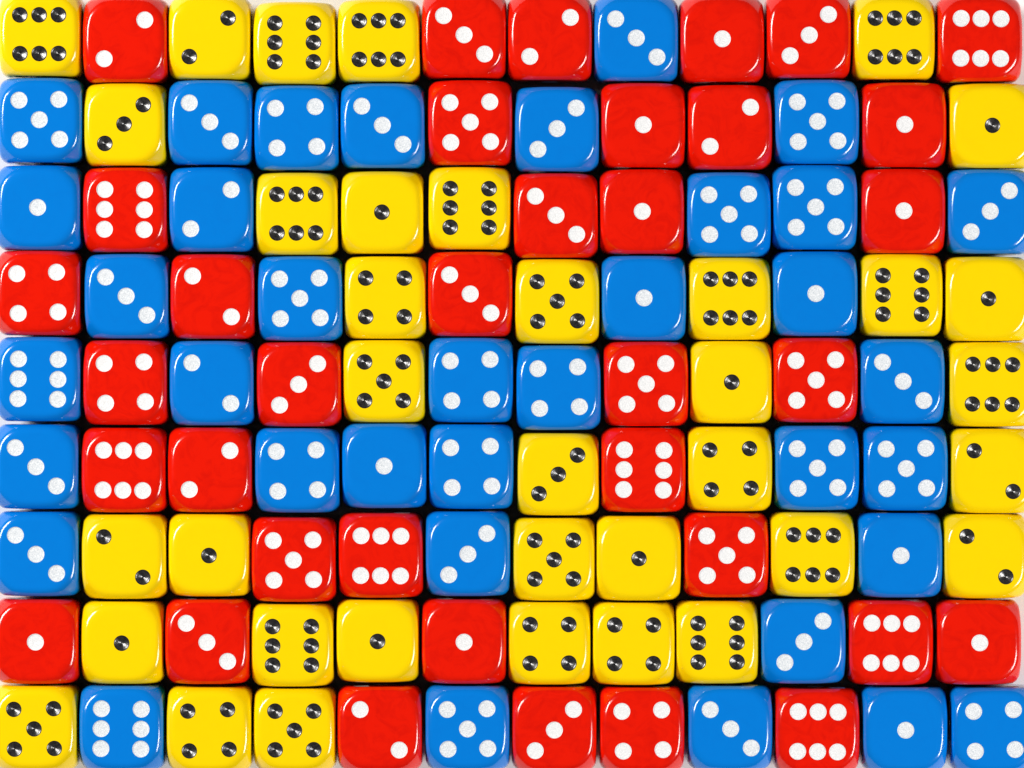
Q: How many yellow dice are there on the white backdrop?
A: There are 36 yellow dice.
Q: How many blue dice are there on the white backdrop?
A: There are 36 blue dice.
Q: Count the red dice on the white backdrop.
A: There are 36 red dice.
